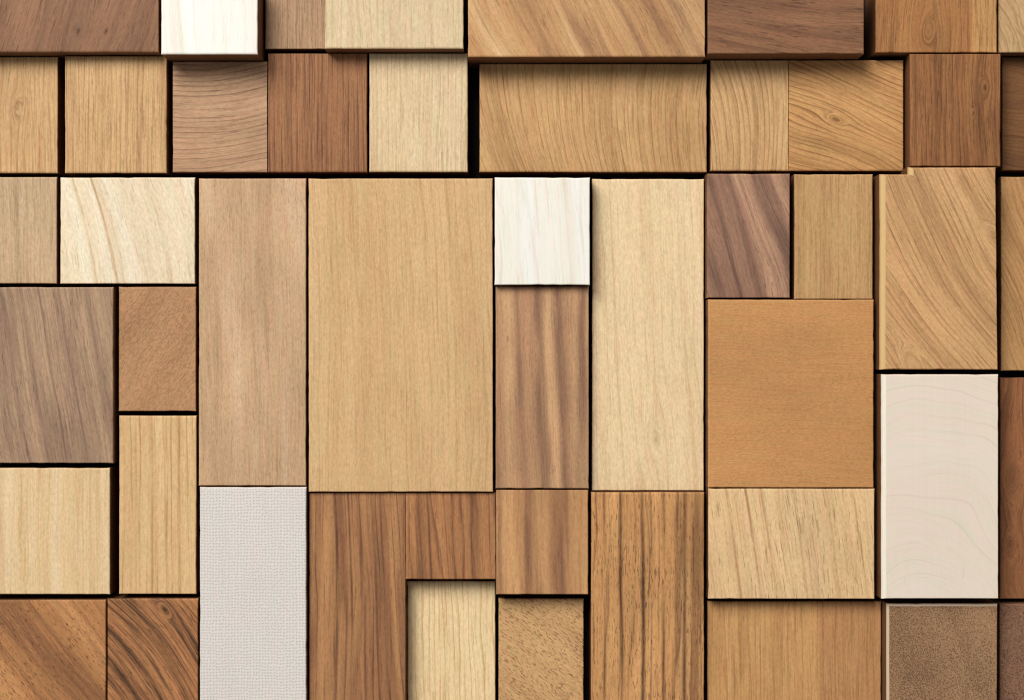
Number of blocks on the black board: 49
